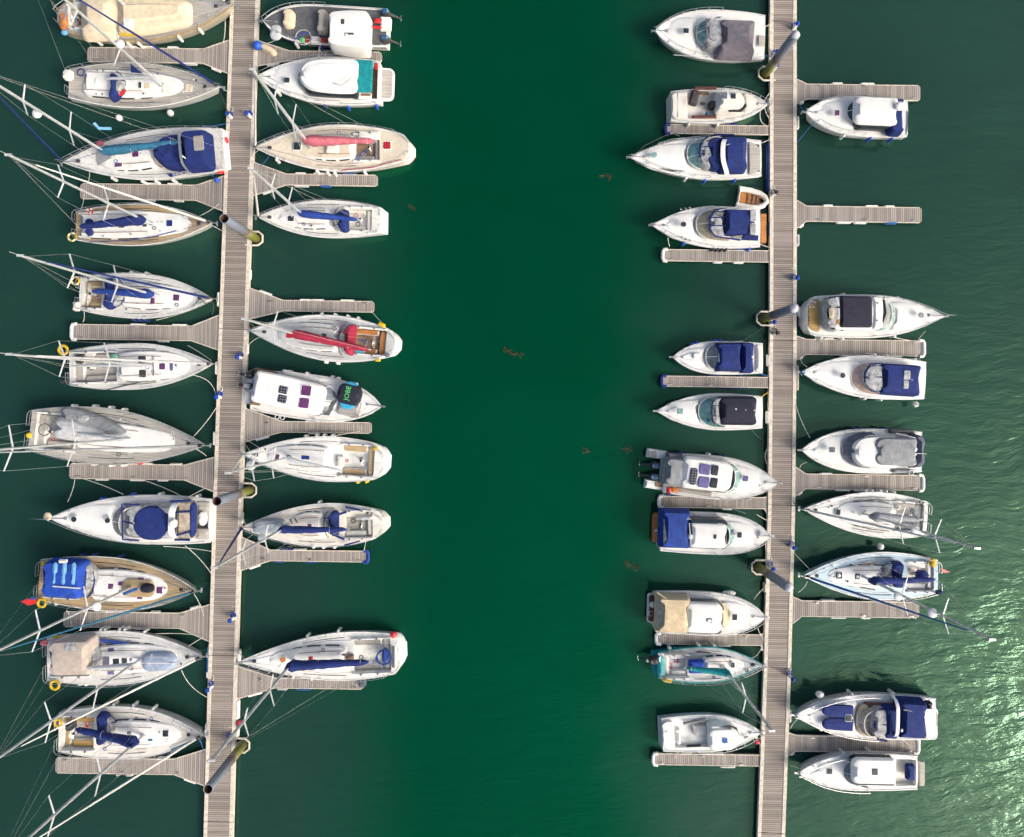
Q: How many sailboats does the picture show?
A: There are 19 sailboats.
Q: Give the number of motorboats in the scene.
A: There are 20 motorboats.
